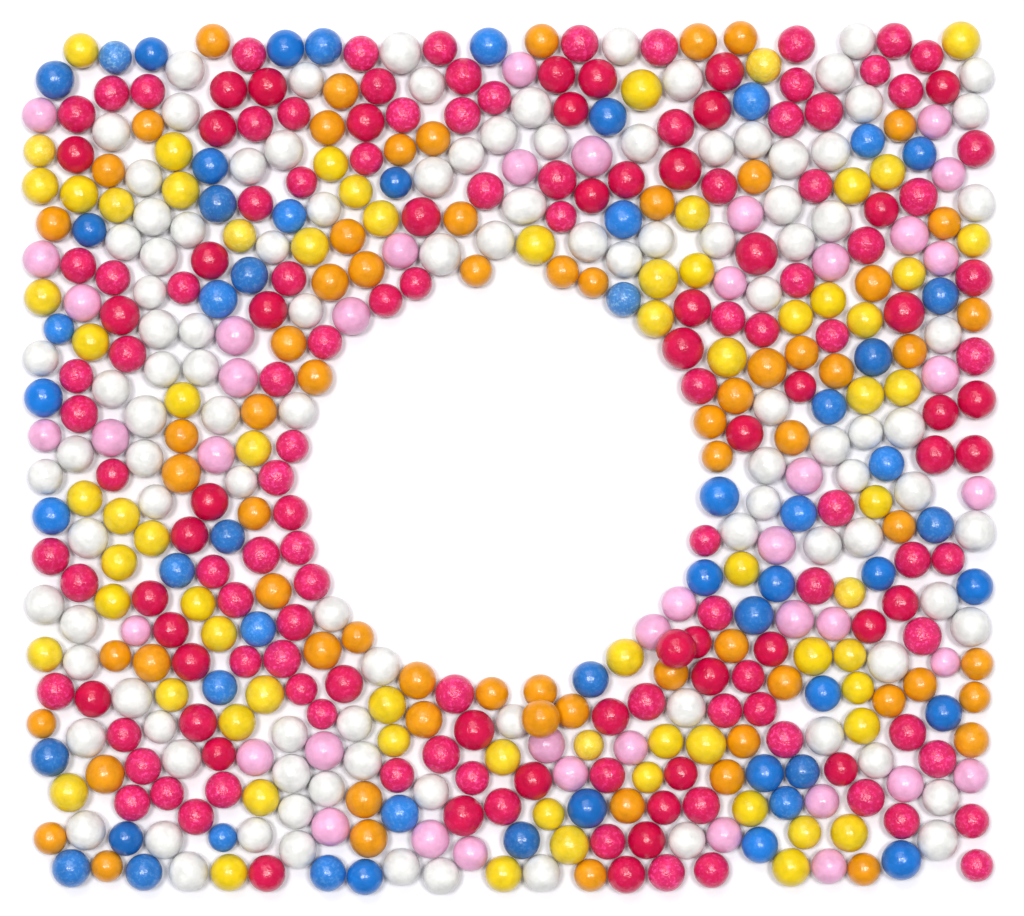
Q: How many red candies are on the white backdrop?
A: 158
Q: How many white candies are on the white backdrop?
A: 108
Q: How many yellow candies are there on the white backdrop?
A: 70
